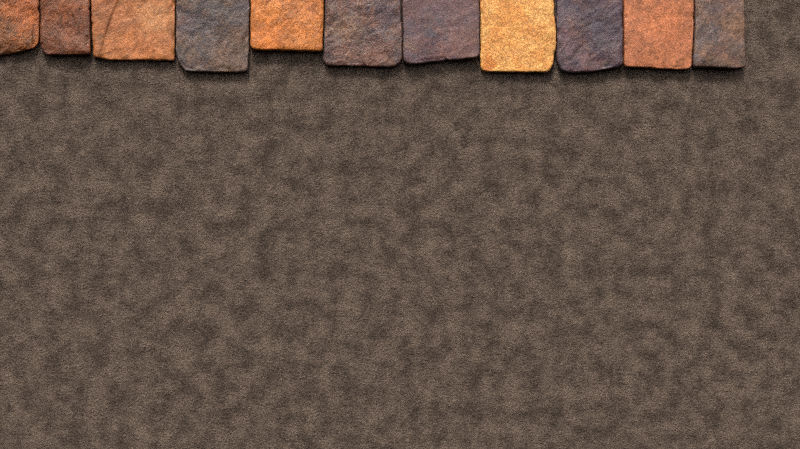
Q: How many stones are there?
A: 11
